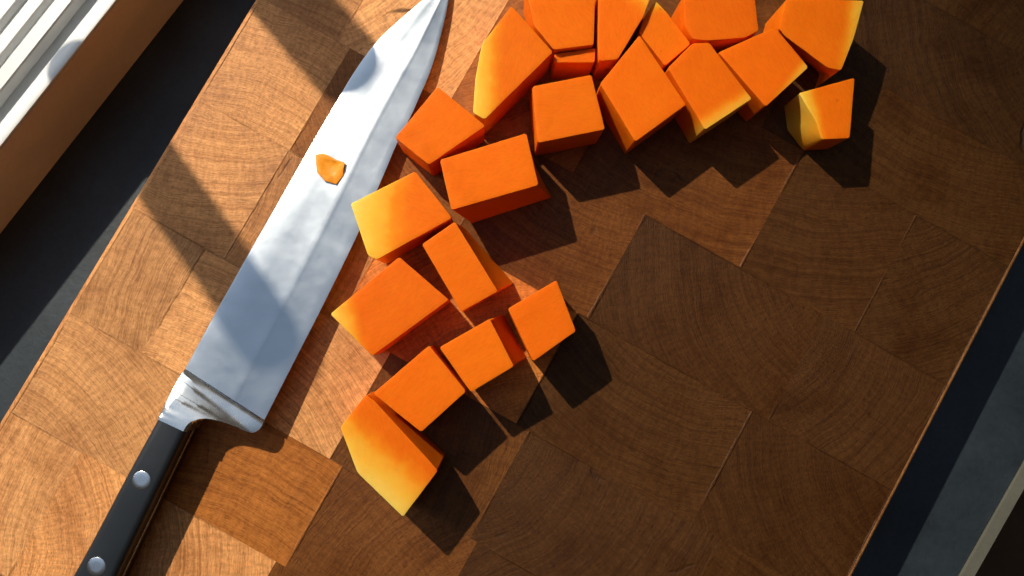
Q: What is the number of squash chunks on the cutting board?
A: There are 21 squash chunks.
